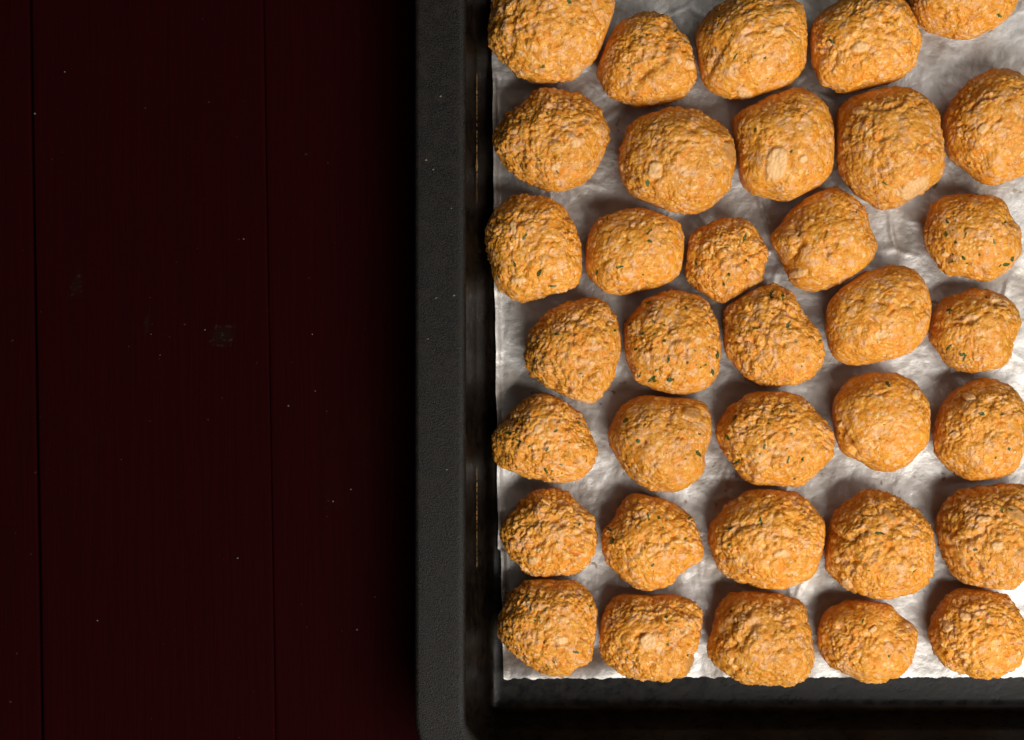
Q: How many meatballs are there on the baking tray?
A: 35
